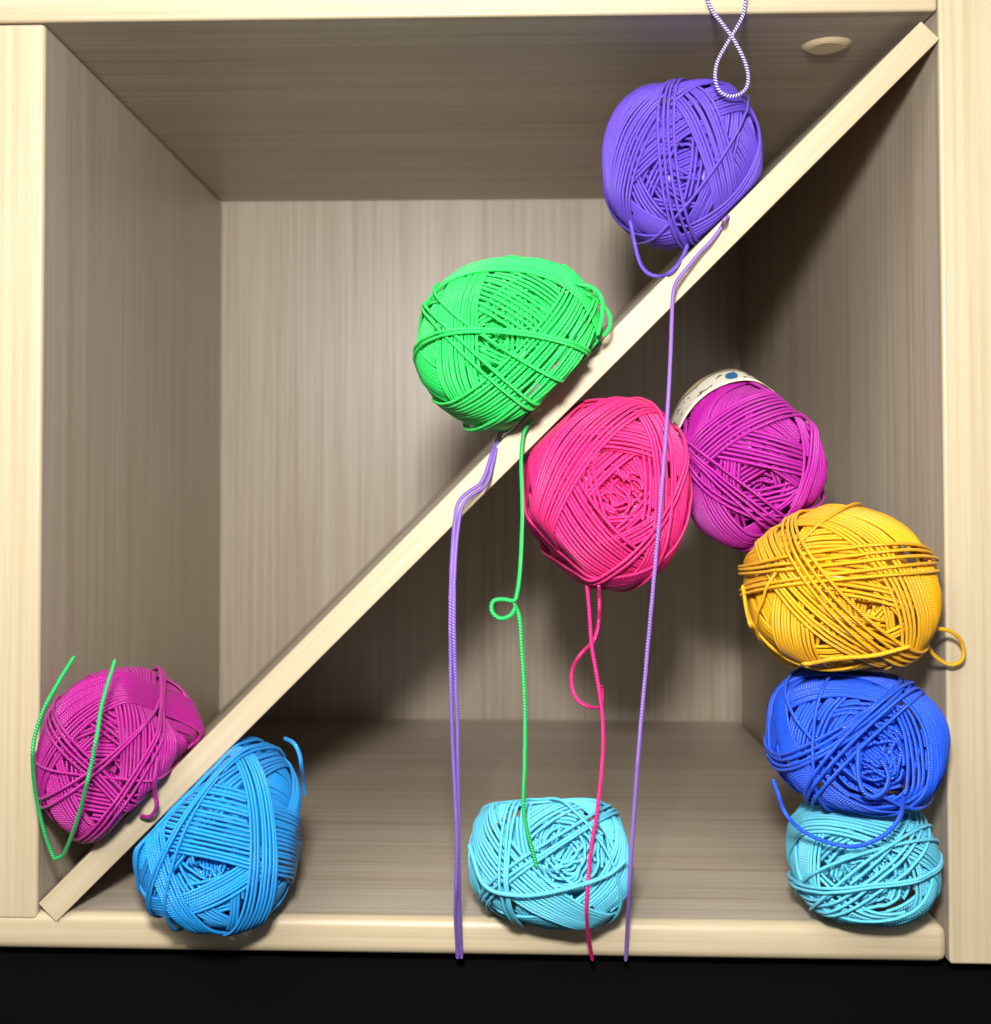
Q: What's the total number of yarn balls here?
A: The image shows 10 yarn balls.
